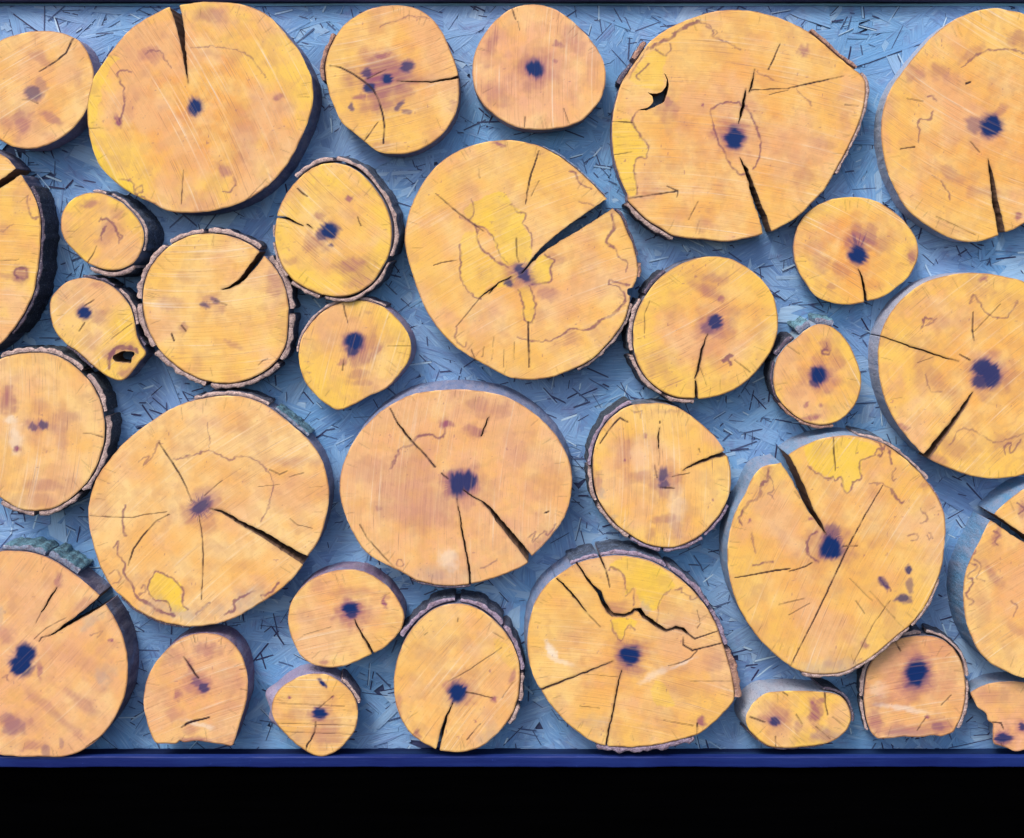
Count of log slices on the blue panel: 32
